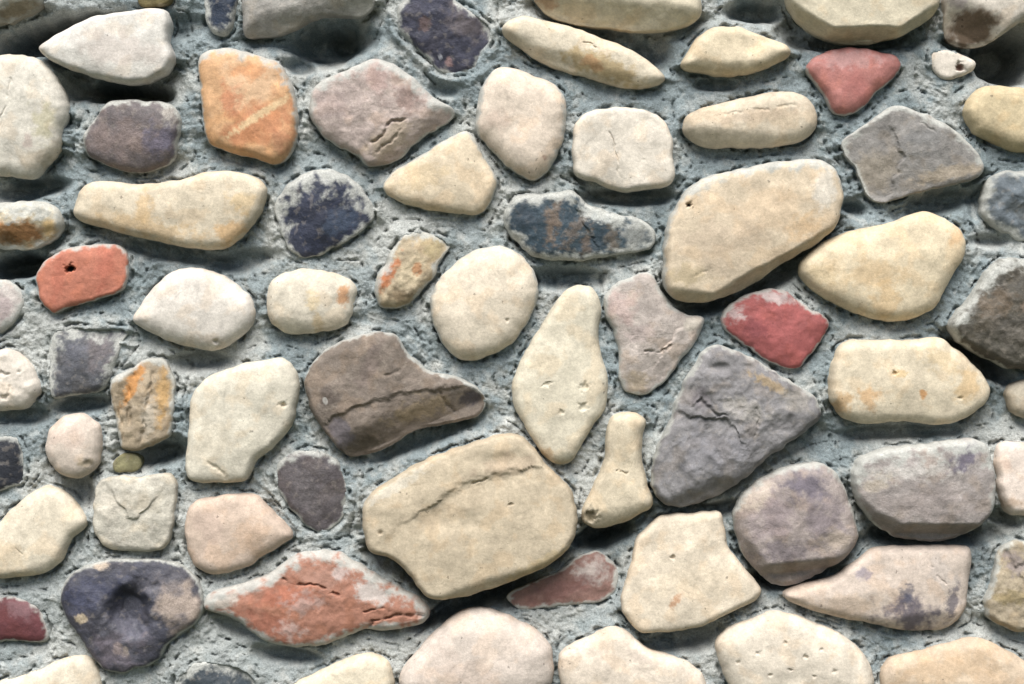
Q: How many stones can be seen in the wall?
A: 74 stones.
